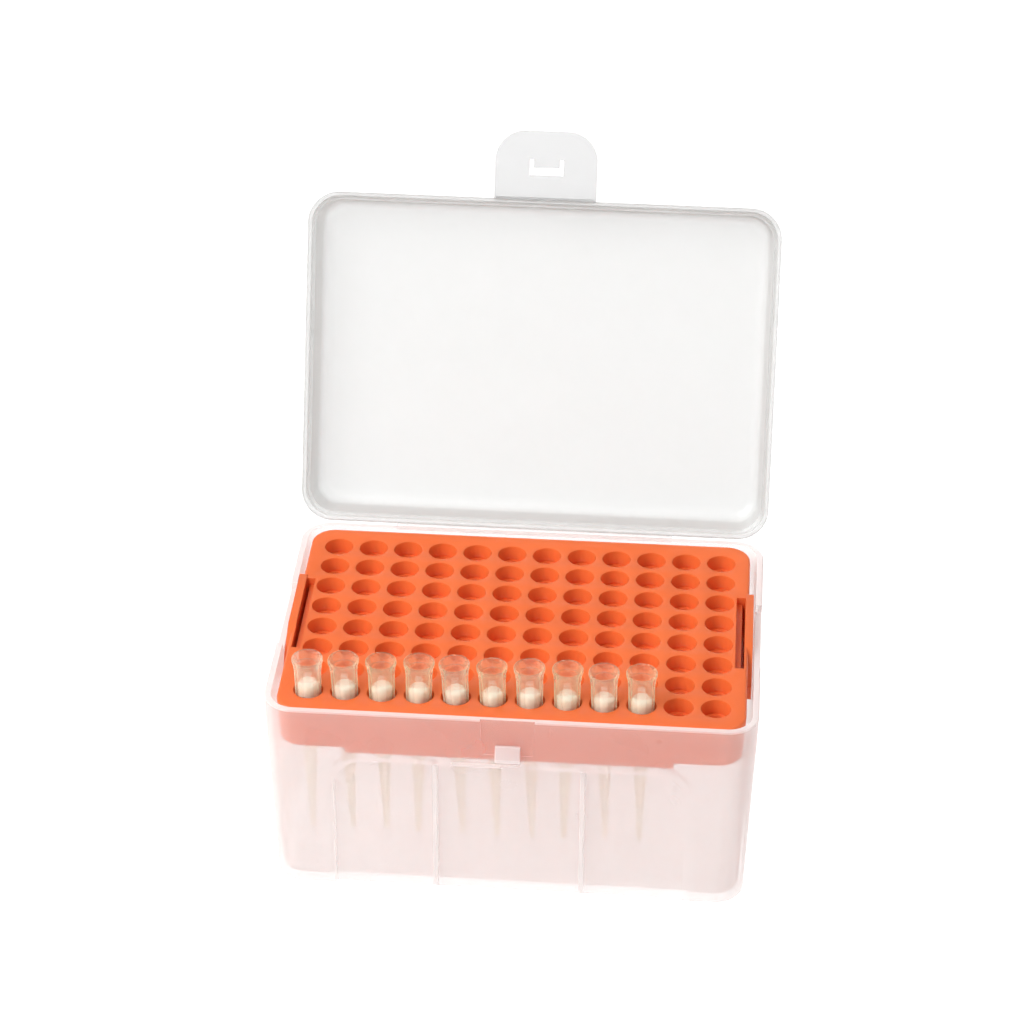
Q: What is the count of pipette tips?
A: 10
